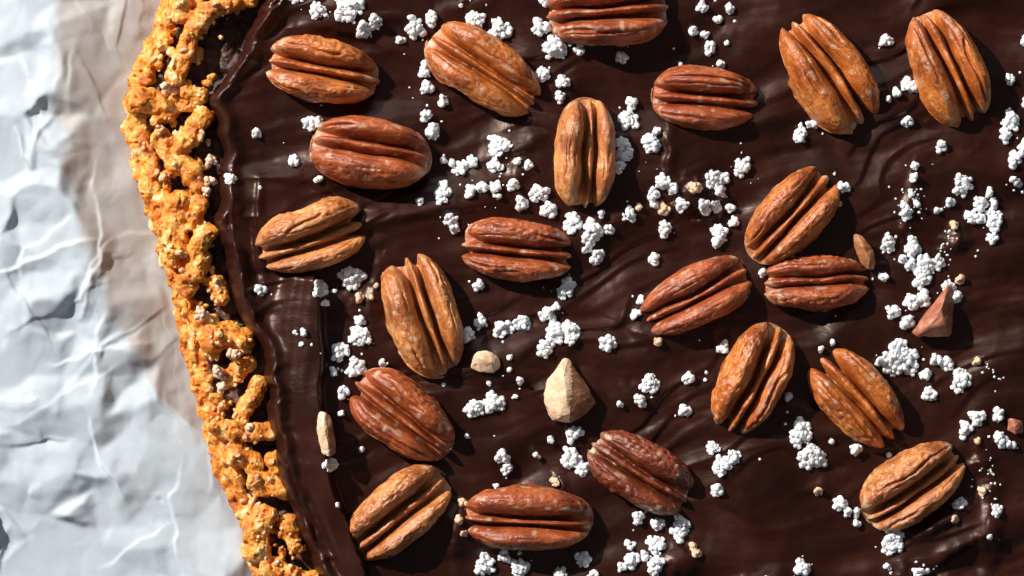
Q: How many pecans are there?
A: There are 21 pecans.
